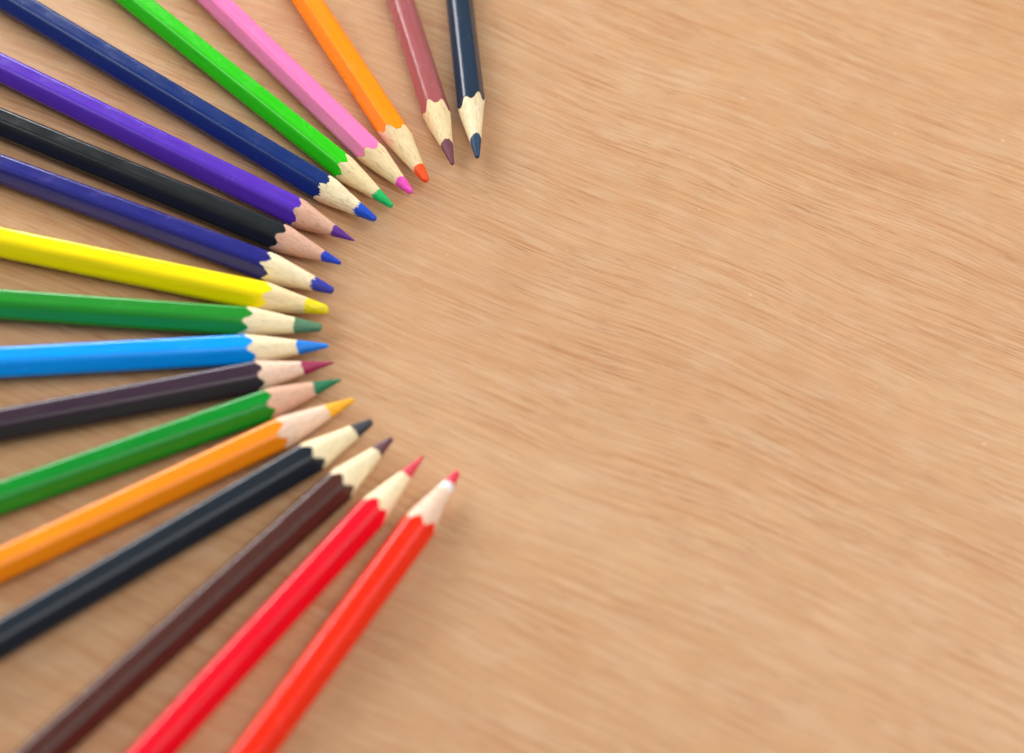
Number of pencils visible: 19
